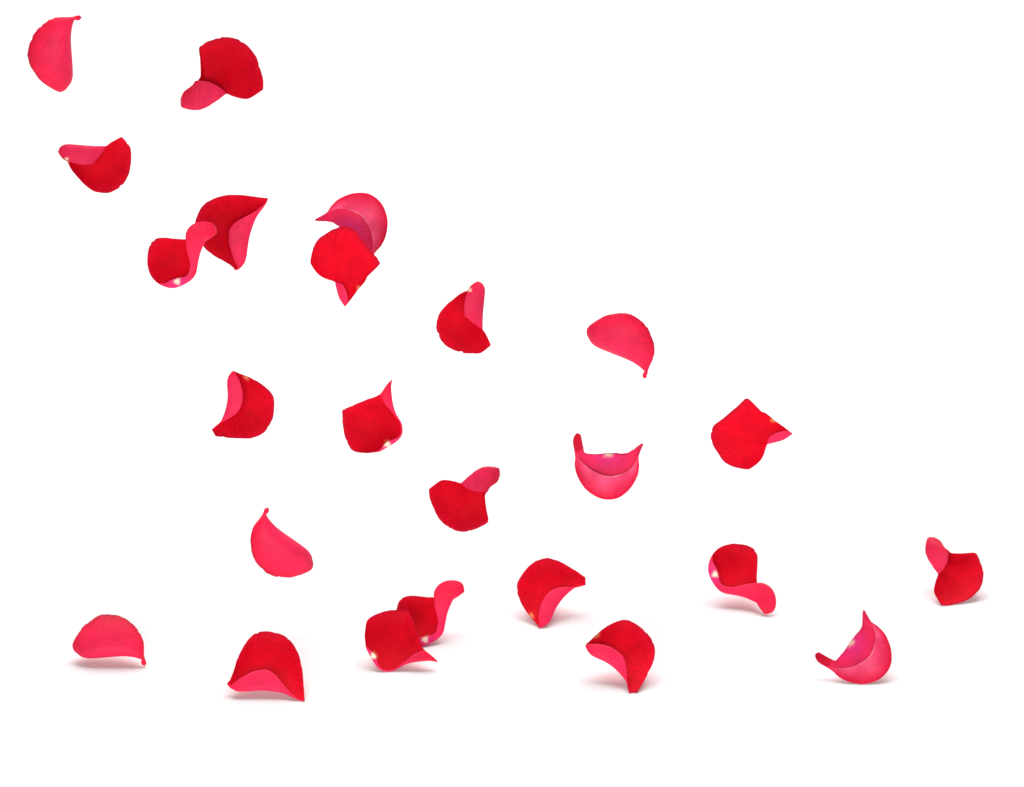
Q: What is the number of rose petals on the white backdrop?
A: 24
